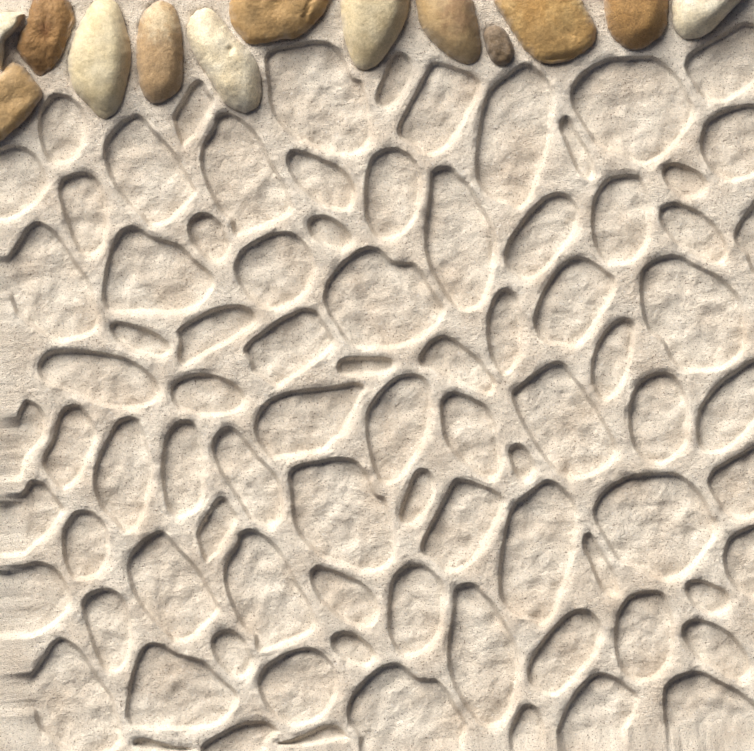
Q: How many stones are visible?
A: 13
